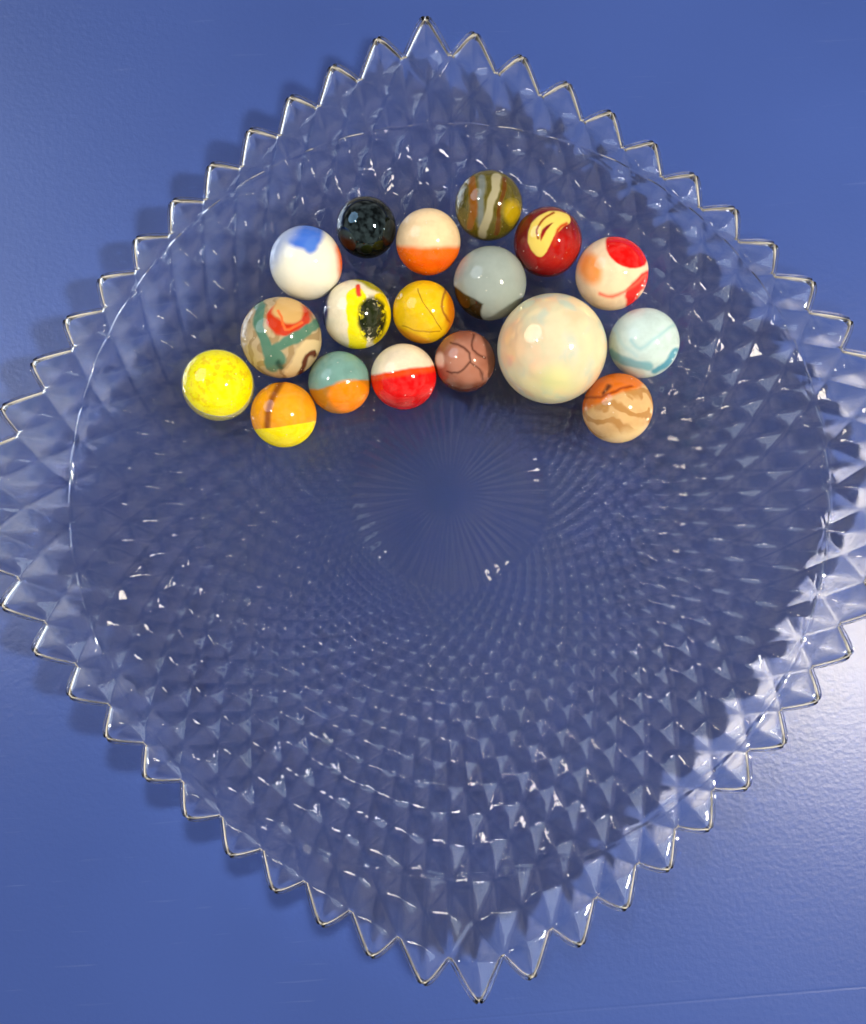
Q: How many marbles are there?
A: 18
